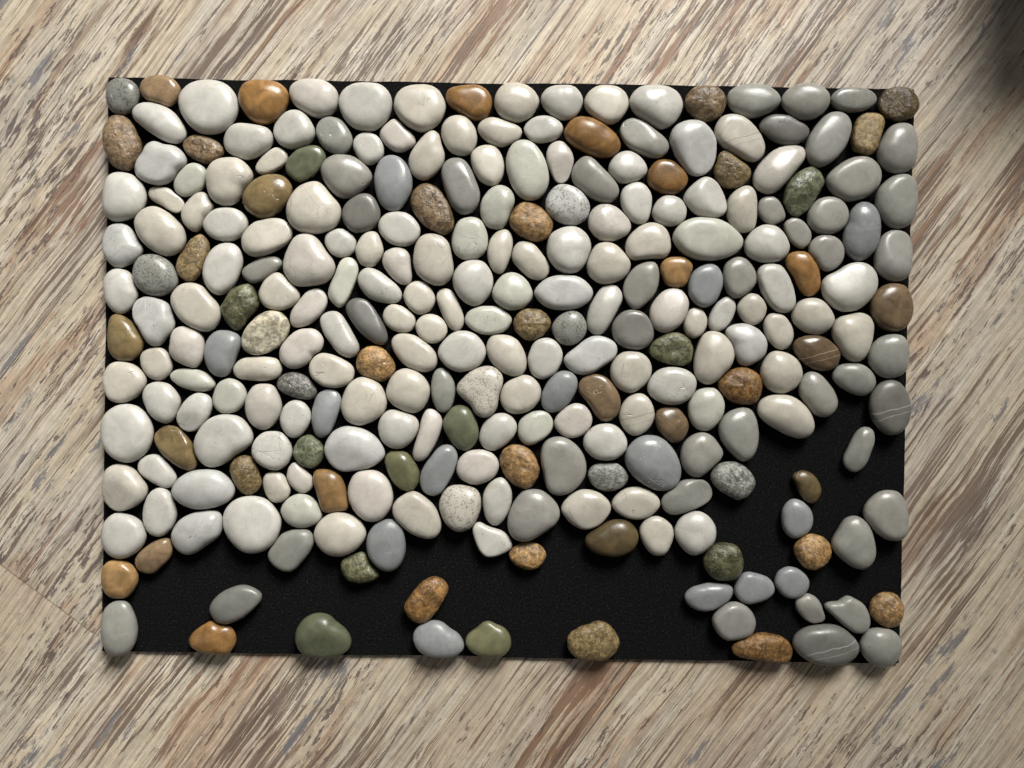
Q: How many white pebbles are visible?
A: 145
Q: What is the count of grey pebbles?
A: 65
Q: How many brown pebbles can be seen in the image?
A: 40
